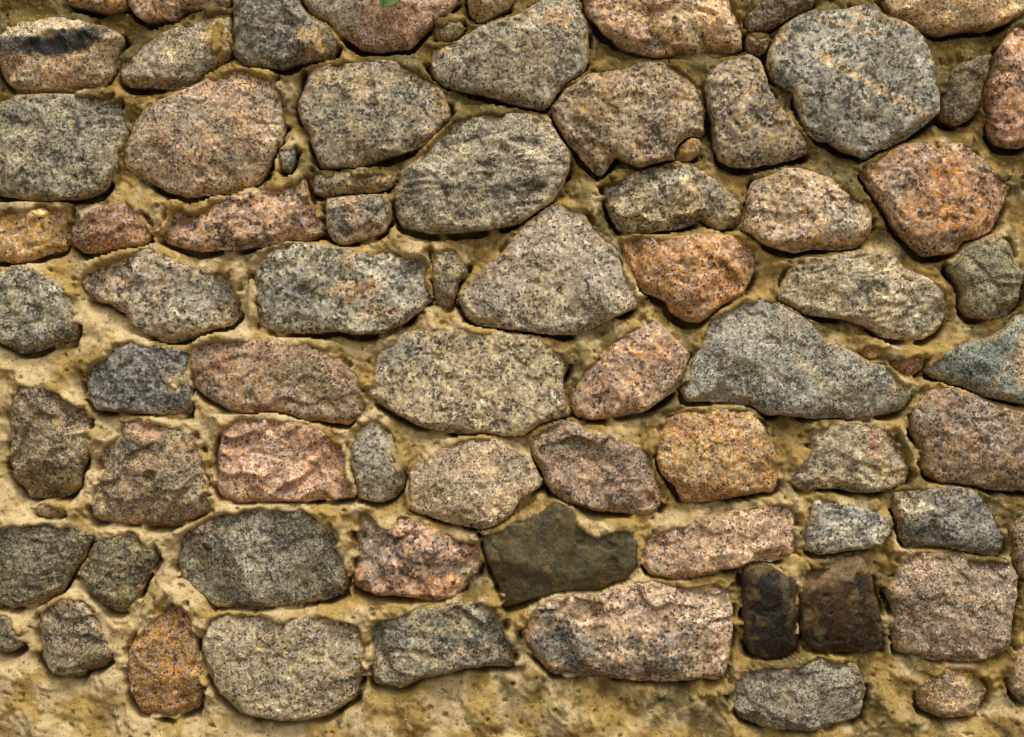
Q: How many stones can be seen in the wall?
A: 79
